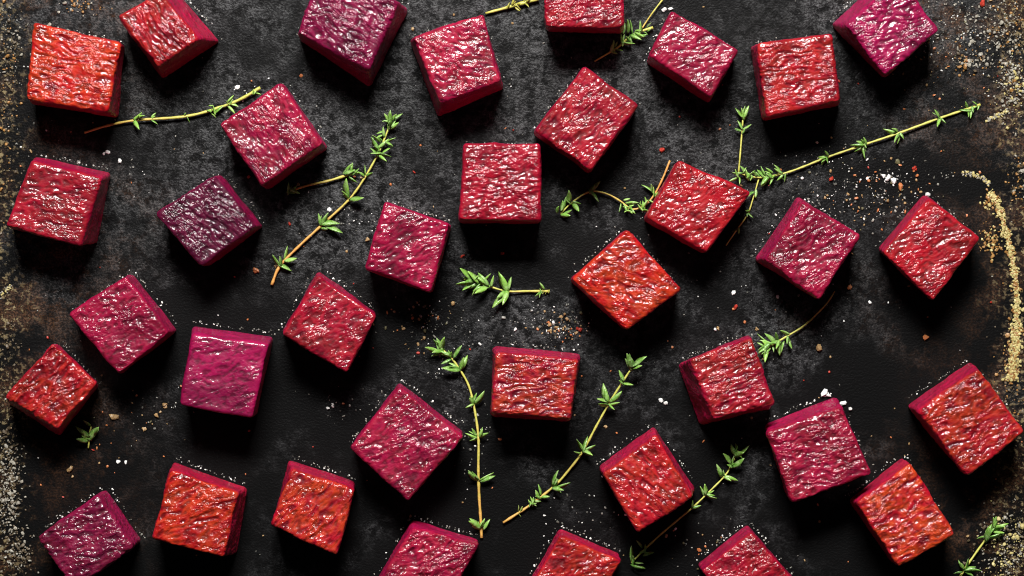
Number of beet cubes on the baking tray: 35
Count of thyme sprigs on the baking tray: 14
